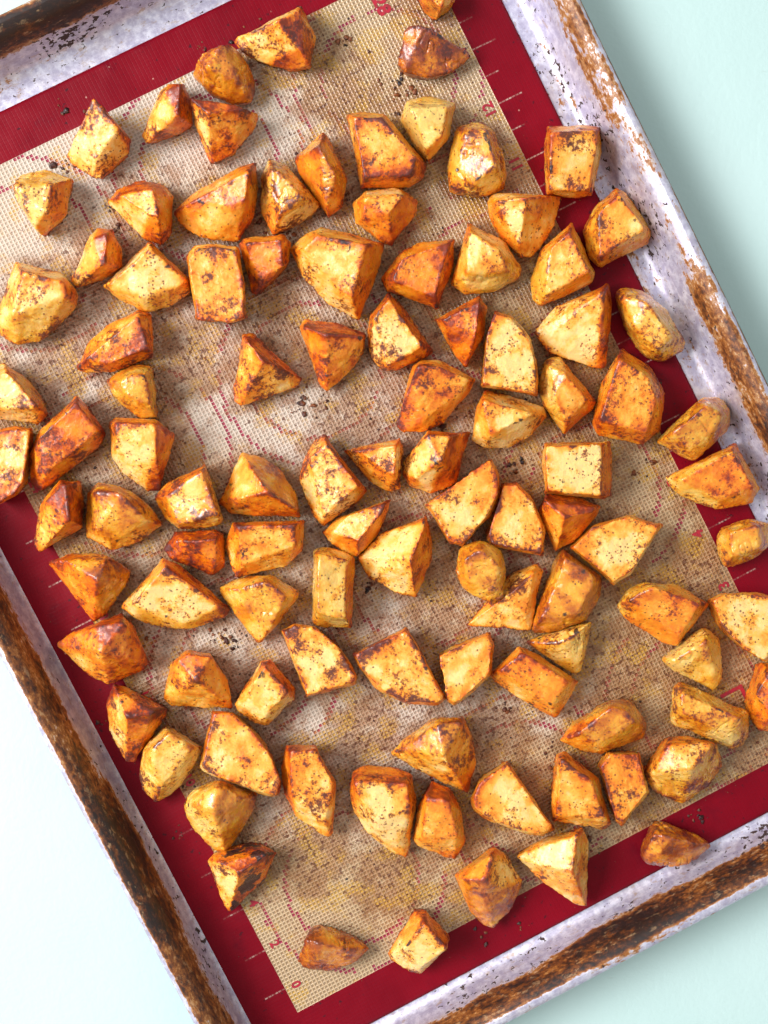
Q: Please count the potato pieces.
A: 103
